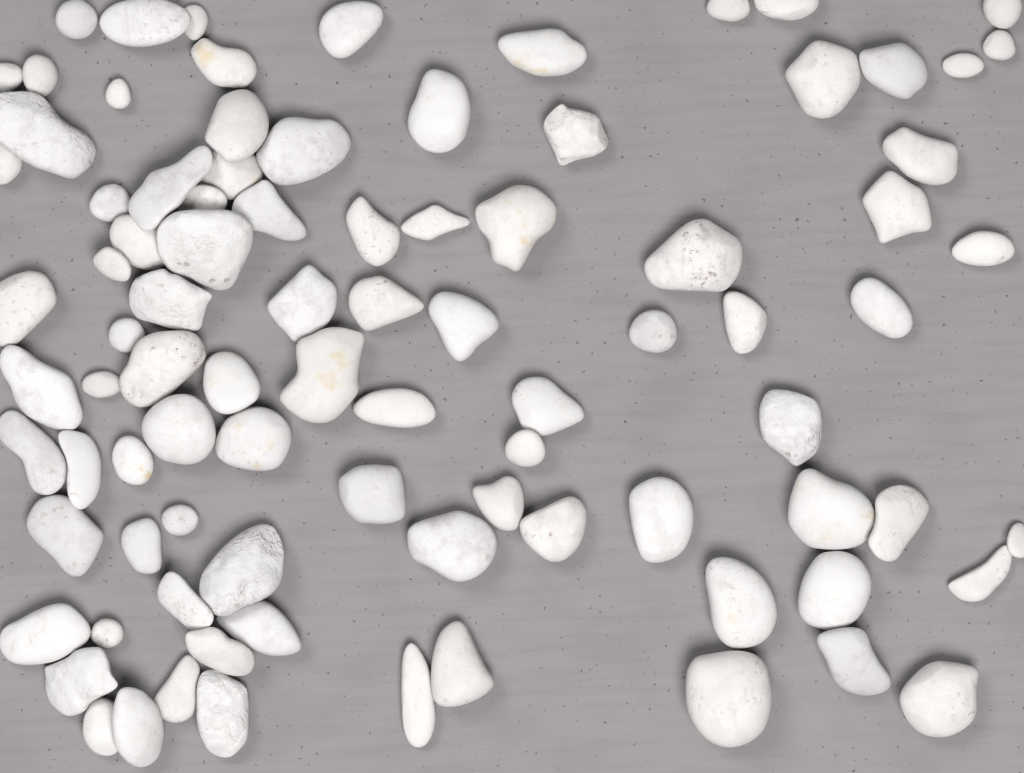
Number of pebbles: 90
